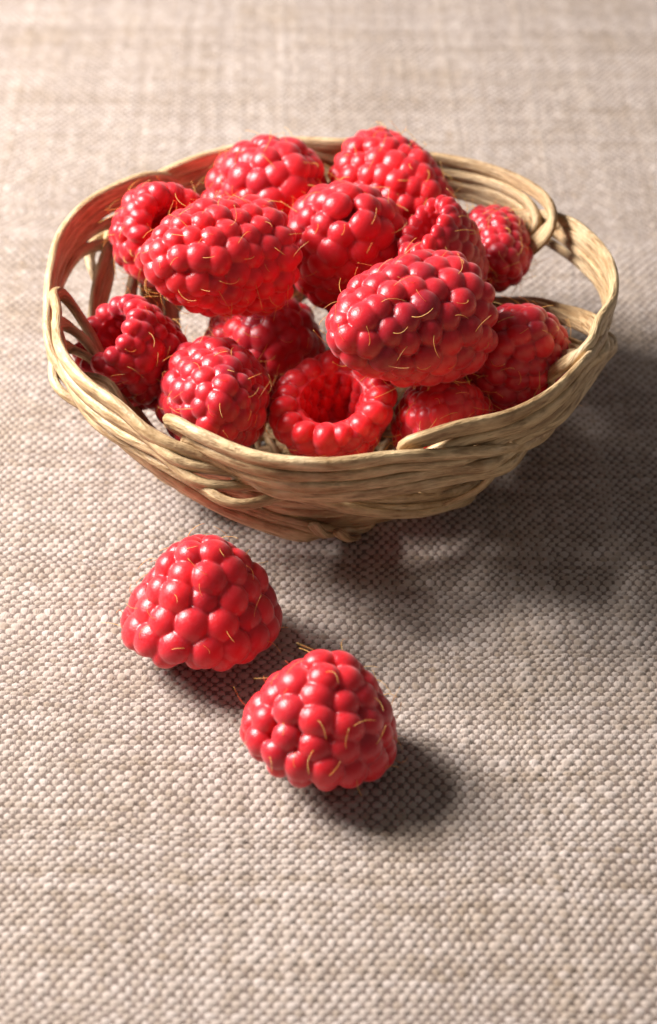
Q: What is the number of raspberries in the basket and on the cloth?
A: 16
